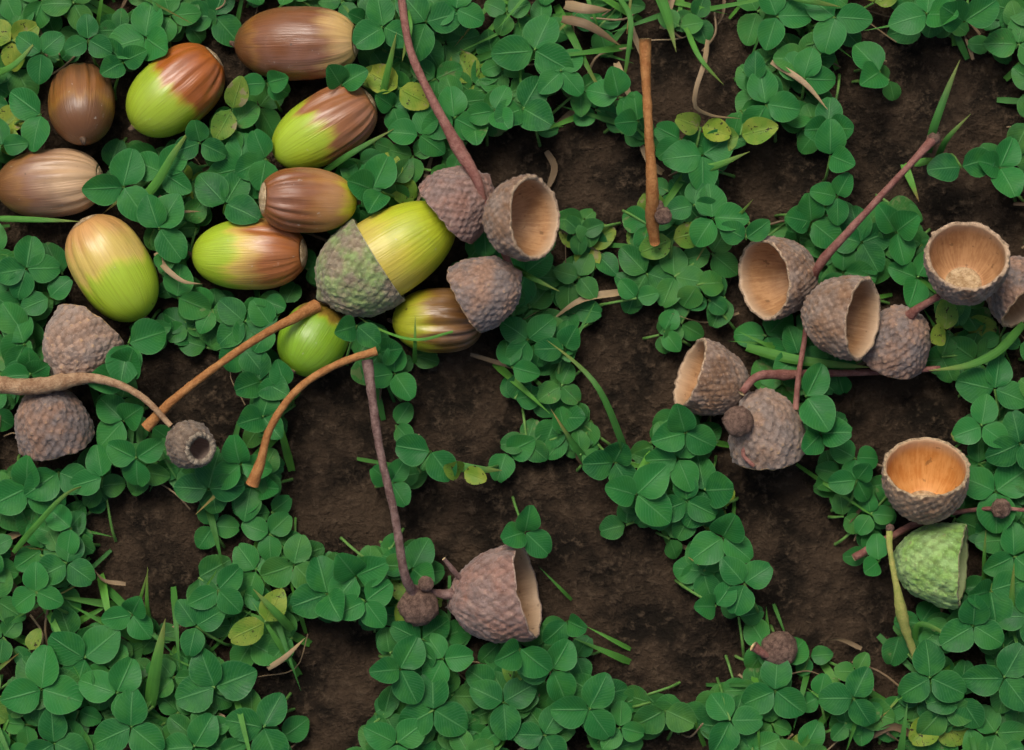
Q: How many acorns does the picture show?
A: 11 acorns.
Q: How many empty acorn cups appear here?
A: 16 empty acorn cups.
